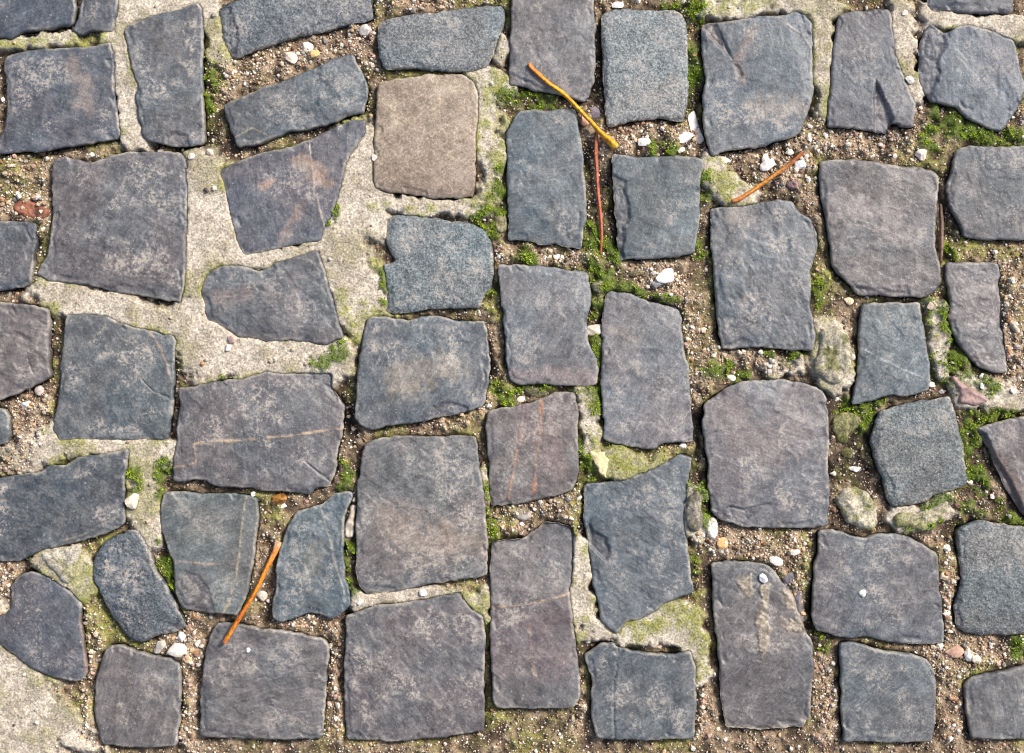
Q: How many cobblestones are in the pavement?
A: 54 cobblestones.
